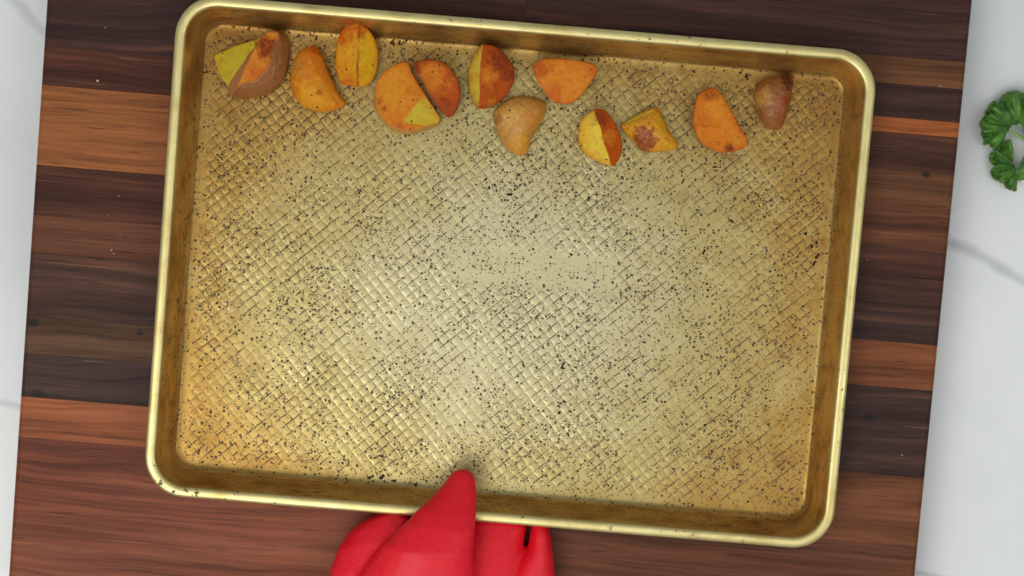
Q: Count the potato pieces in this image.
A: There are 12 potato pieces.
